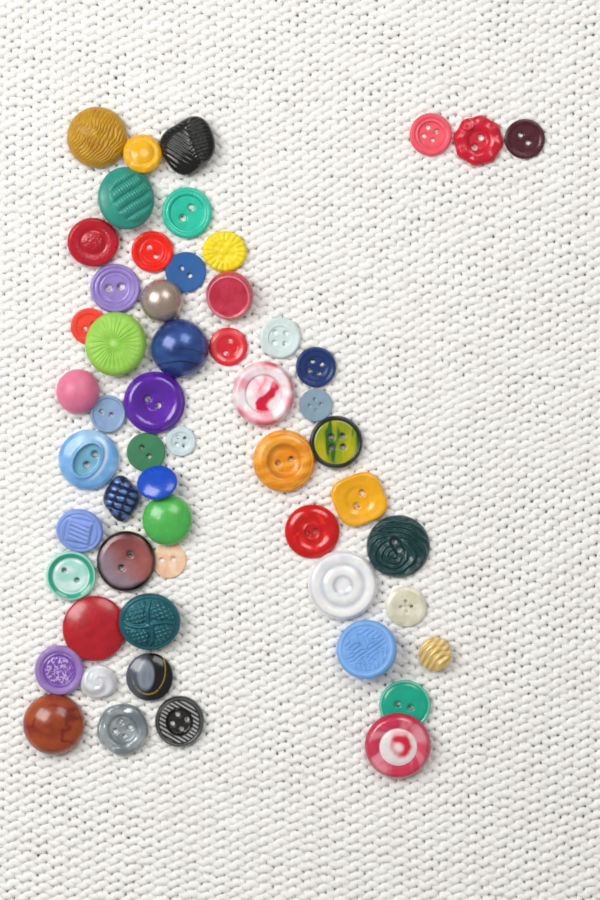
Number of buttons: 55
